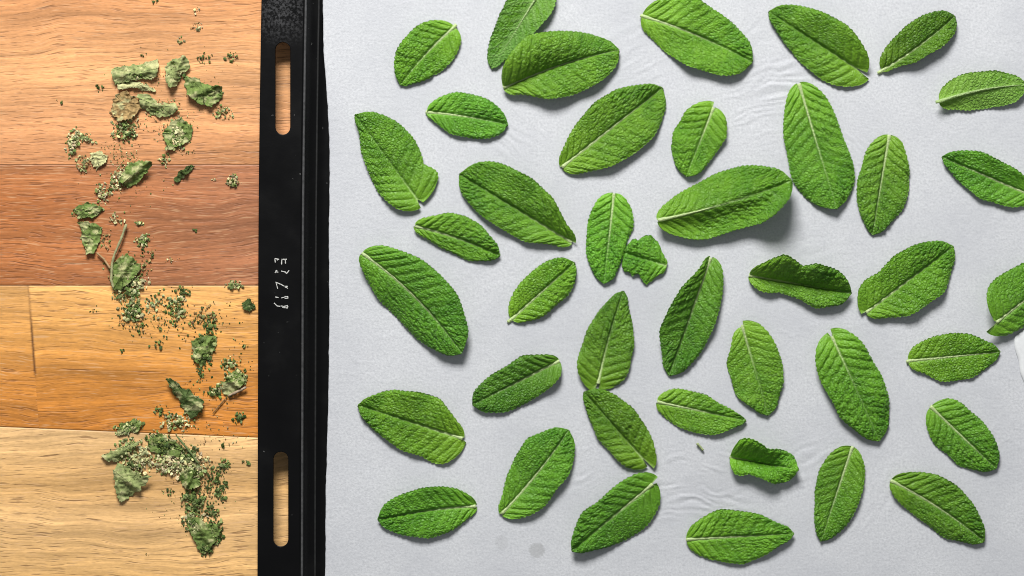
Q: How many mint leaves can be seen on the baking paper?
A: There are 41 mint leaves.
